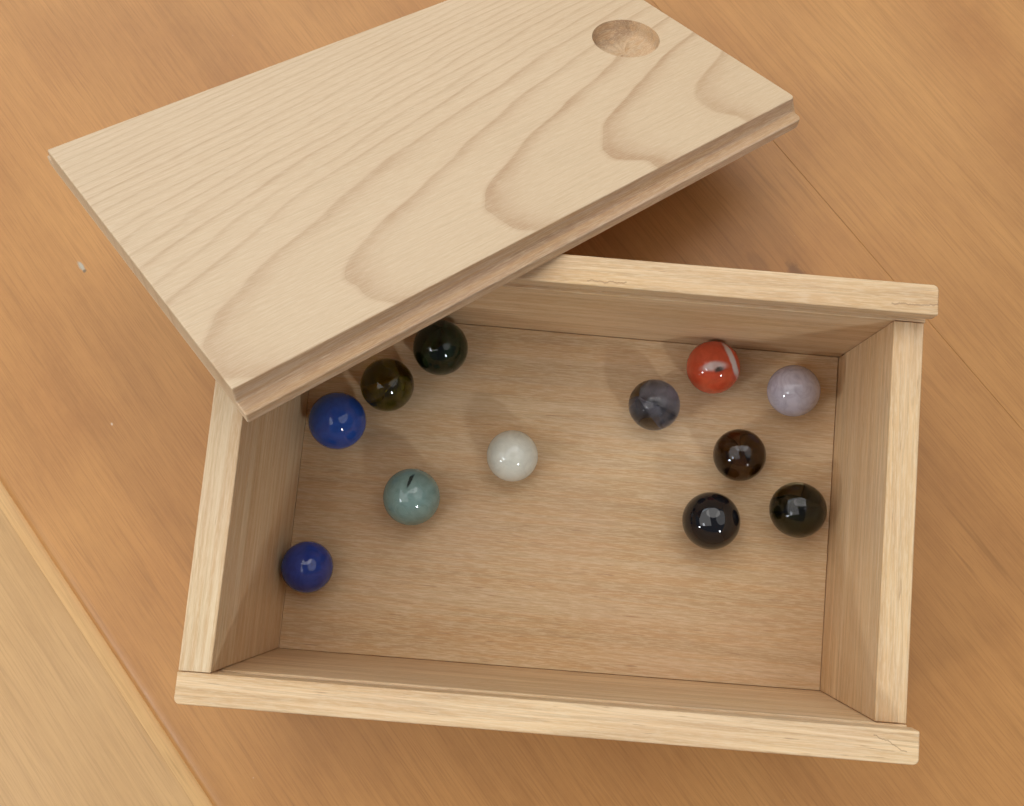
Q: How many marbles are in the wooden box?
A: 12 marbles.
